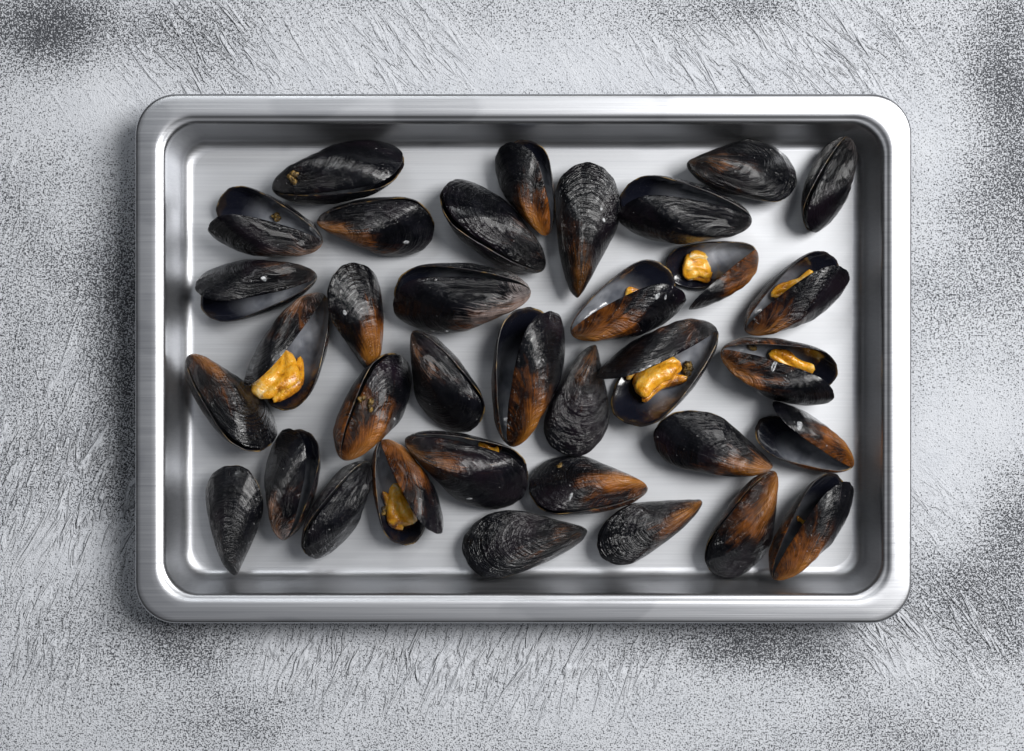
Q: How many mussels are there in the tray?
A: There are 35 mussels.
